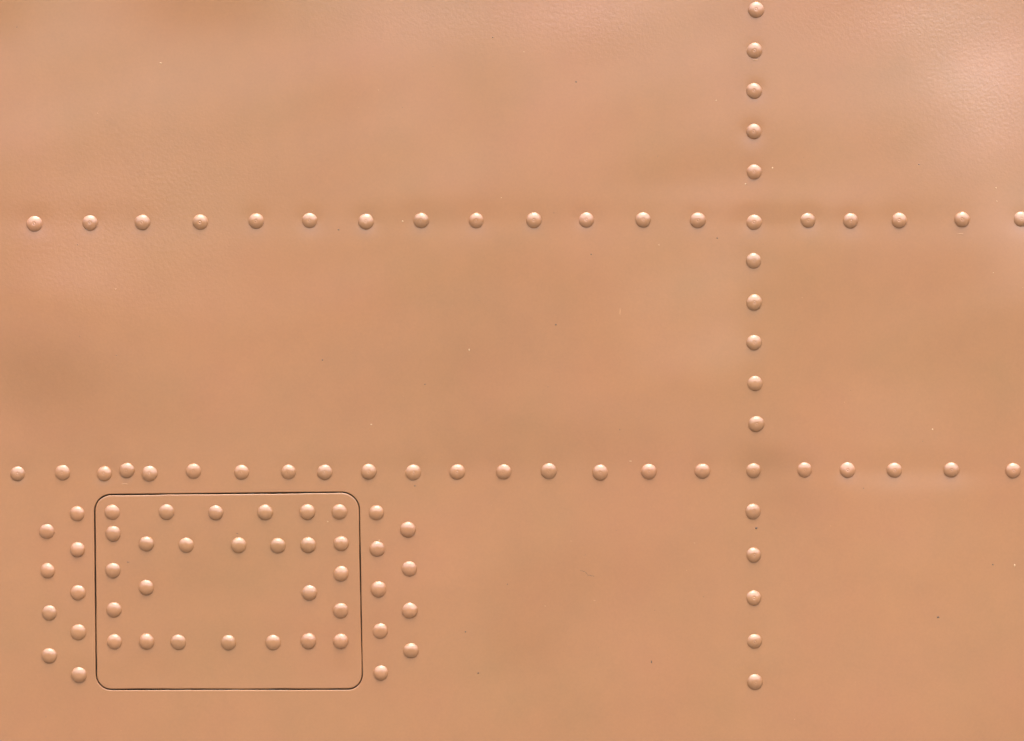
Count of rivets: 101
